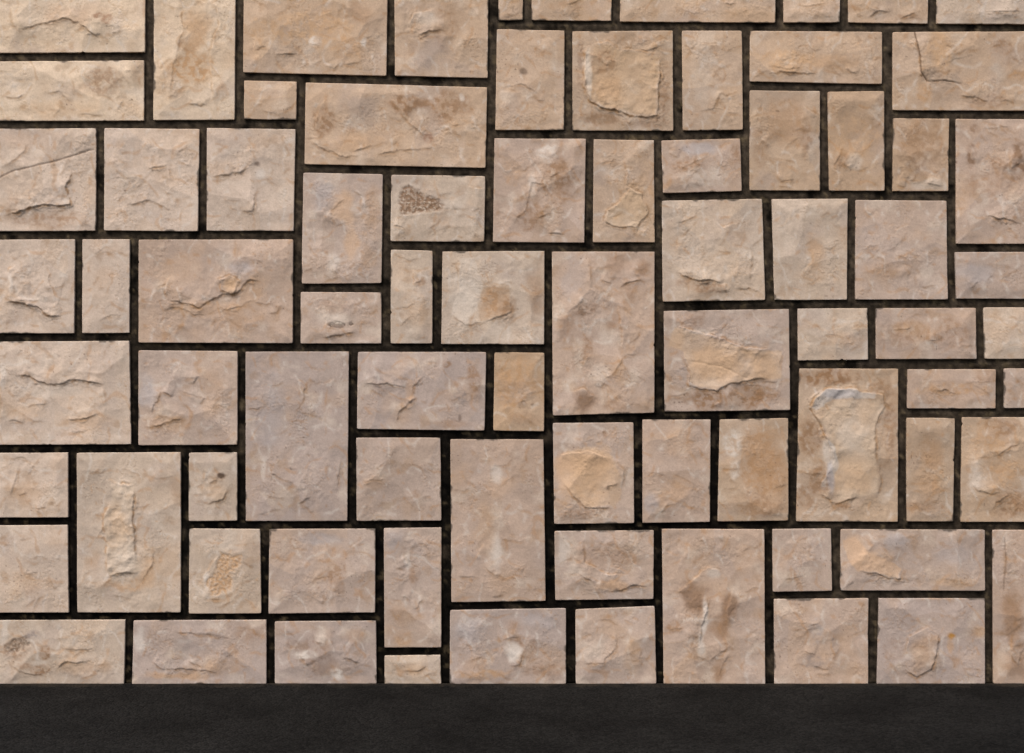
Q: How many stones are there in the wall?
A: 80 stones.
